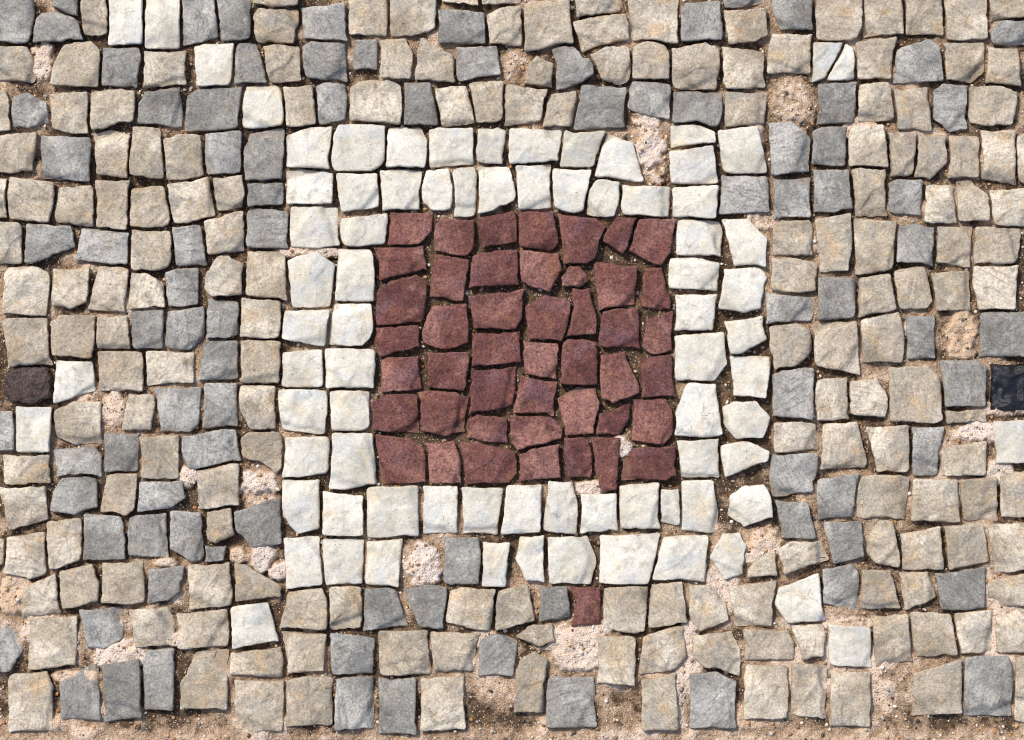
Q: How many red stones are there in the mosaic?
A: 46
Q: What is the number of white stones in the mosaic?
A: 79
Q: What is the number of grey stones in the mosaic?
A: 91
